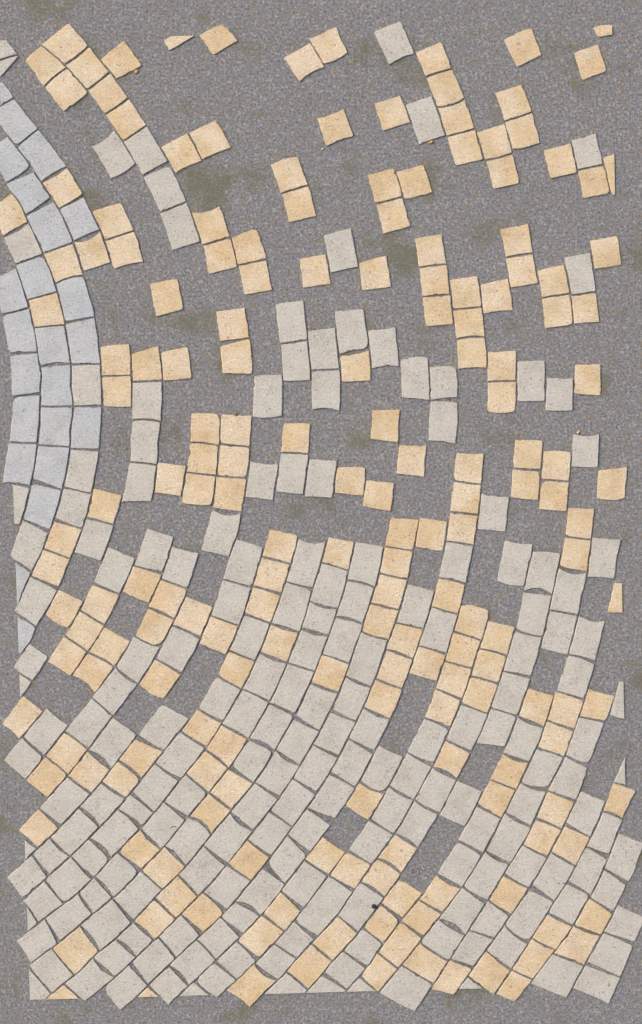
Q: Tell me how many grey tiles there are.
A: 23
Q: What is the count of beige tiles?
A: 191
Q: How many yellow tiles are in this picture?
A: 190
